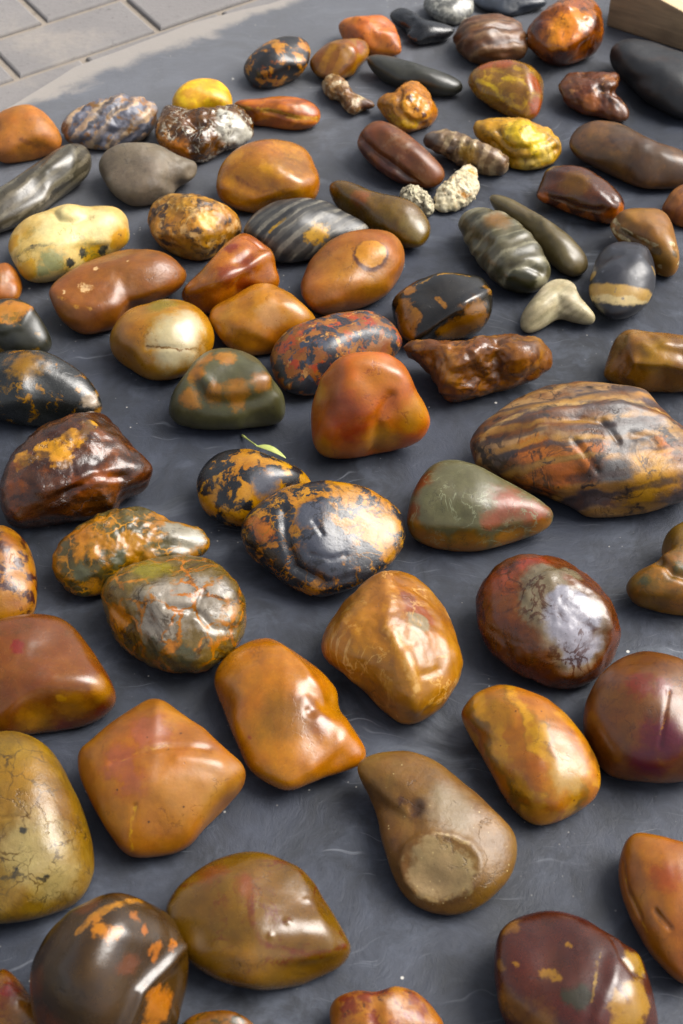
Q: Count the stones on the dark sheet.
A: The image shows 78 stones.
